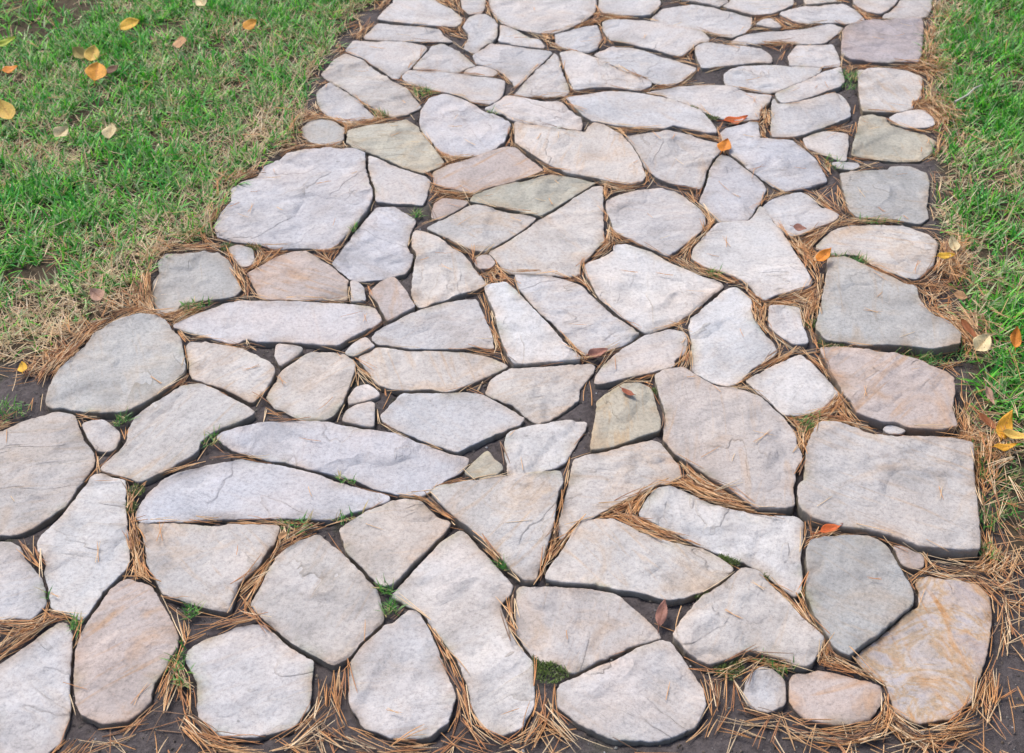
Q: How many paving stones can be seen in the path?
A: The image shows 123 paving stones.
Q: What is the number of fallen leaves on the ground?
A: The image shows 35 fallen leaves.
